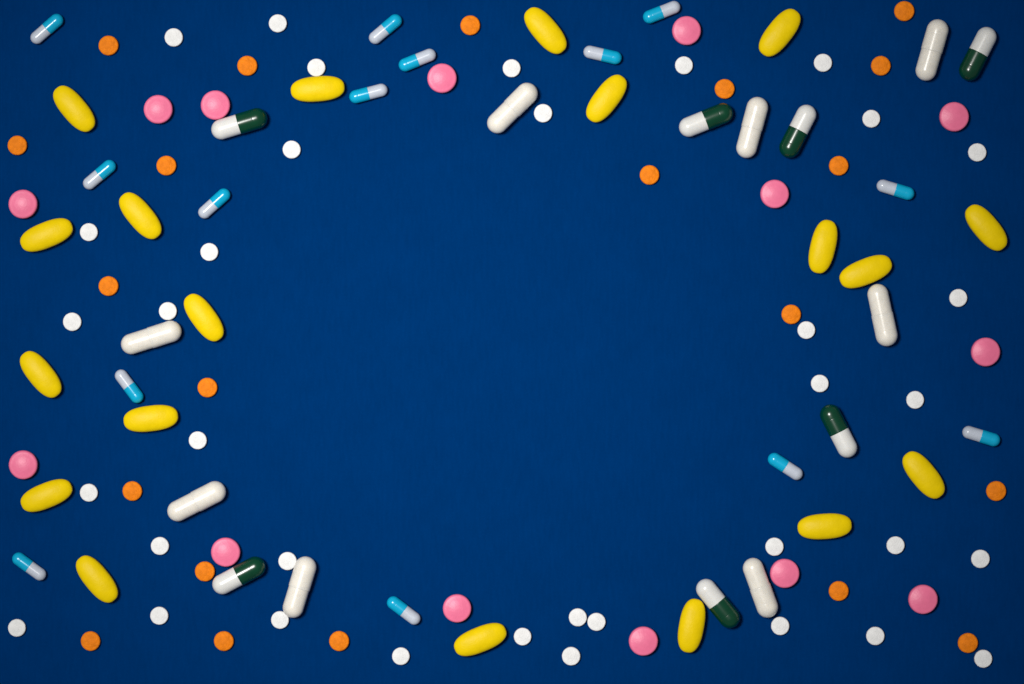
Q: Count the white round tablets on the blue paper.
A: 36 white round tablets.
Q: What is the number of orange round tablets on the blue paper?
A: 21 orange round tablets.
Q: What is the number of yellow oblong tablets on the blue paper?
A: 19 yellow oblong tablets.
